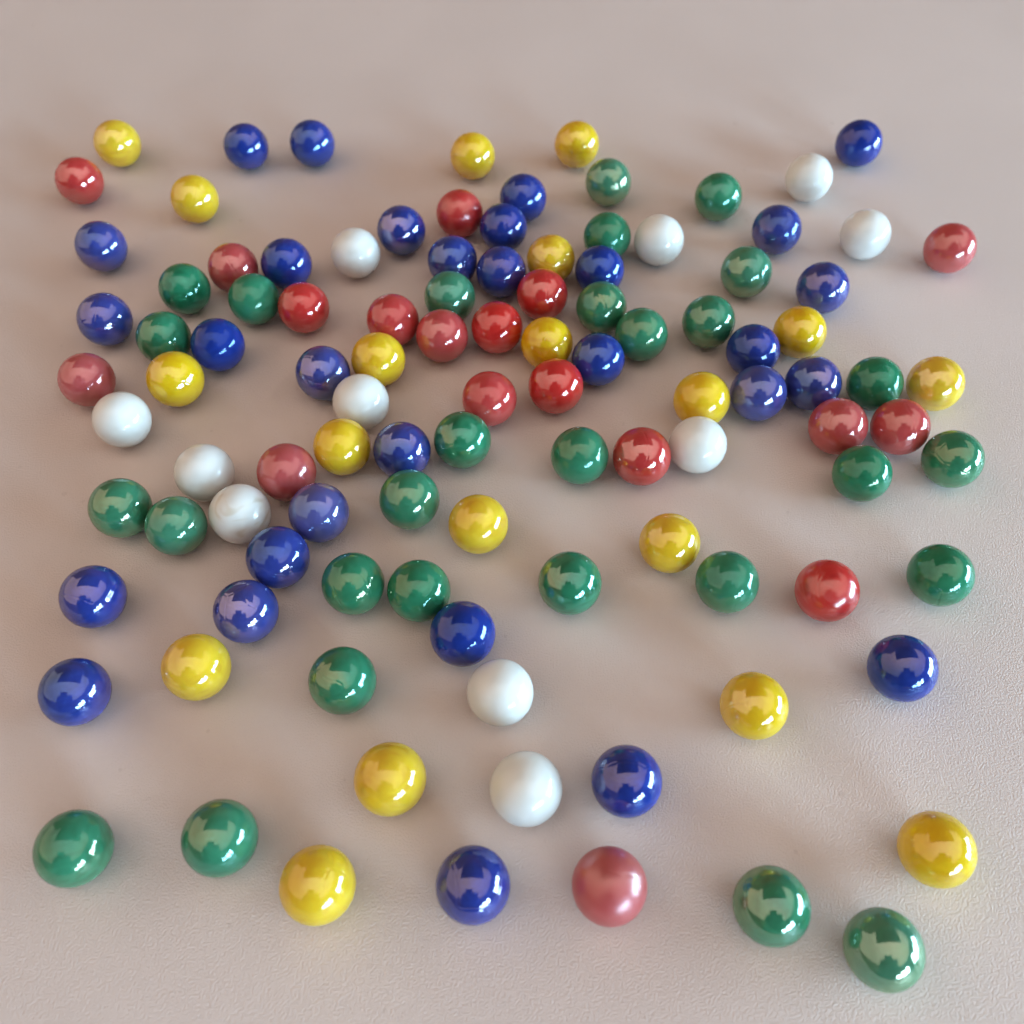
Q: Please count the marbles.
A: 107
